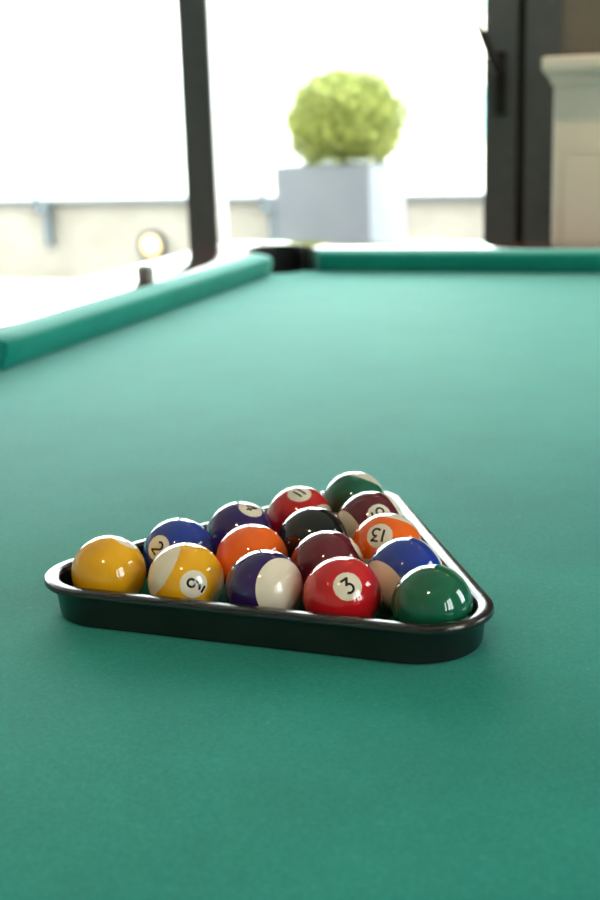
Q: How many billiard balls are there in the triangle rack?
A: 15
